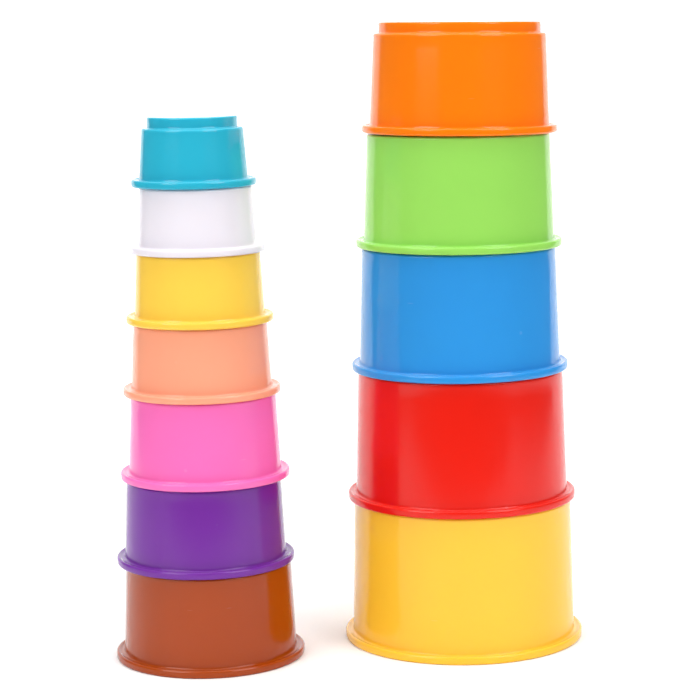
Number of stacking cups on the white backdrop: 12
